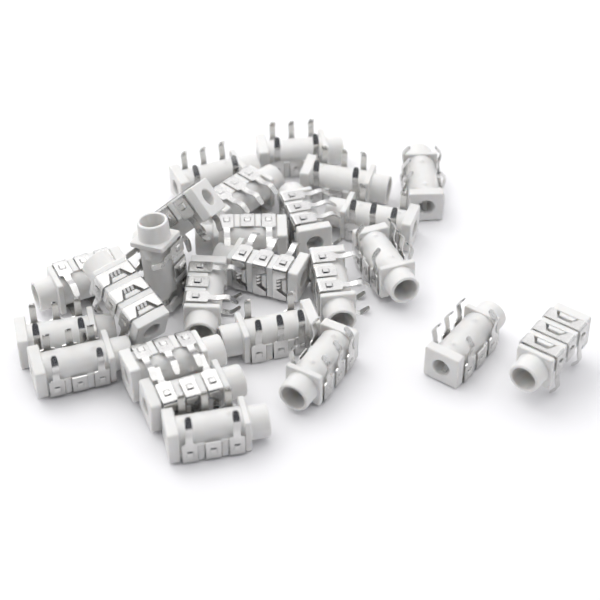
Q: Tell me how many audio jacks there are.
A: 25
